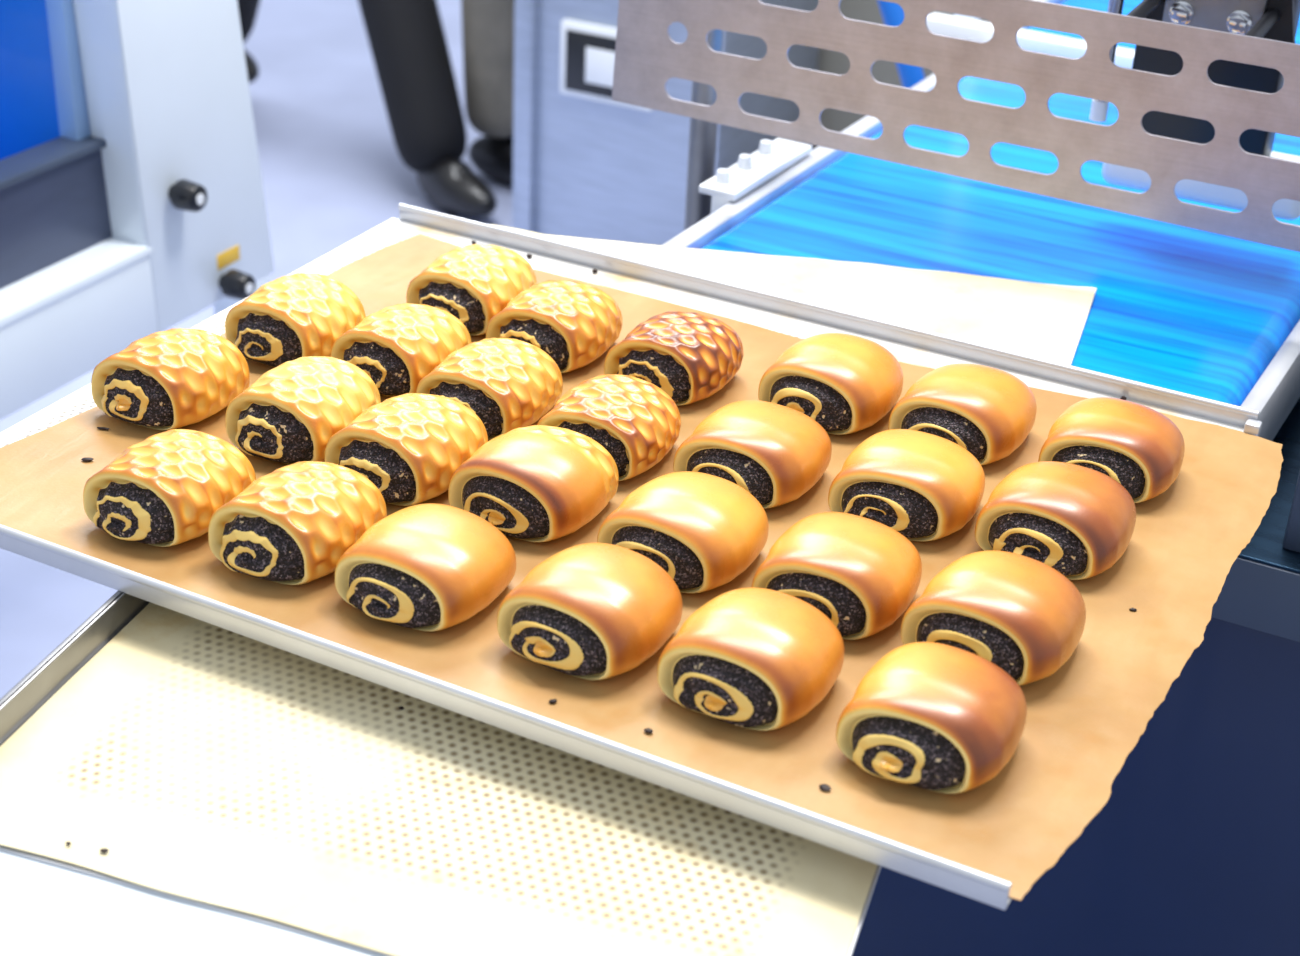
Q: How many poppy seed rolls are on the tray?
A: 26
